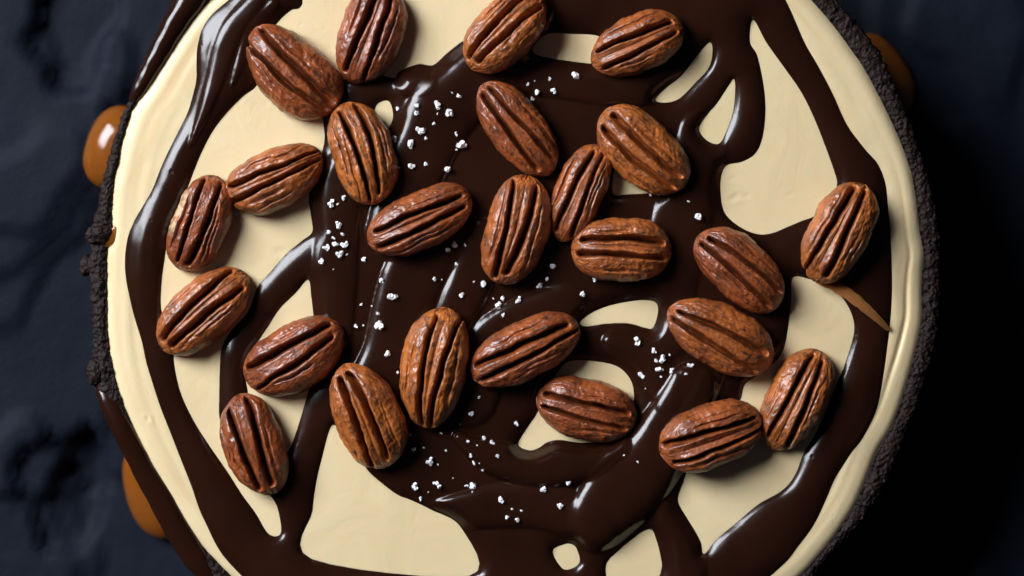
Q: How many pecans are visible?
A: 25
